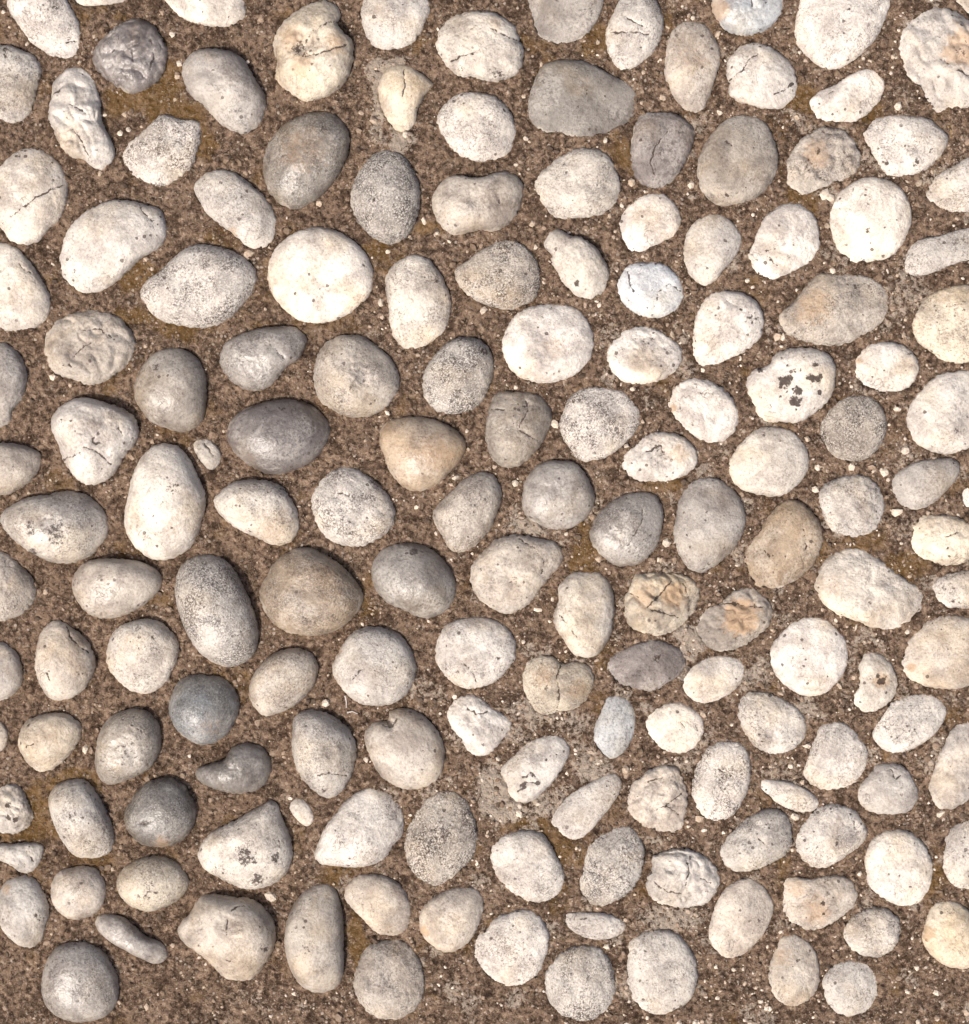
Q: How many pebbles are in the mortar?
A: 163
